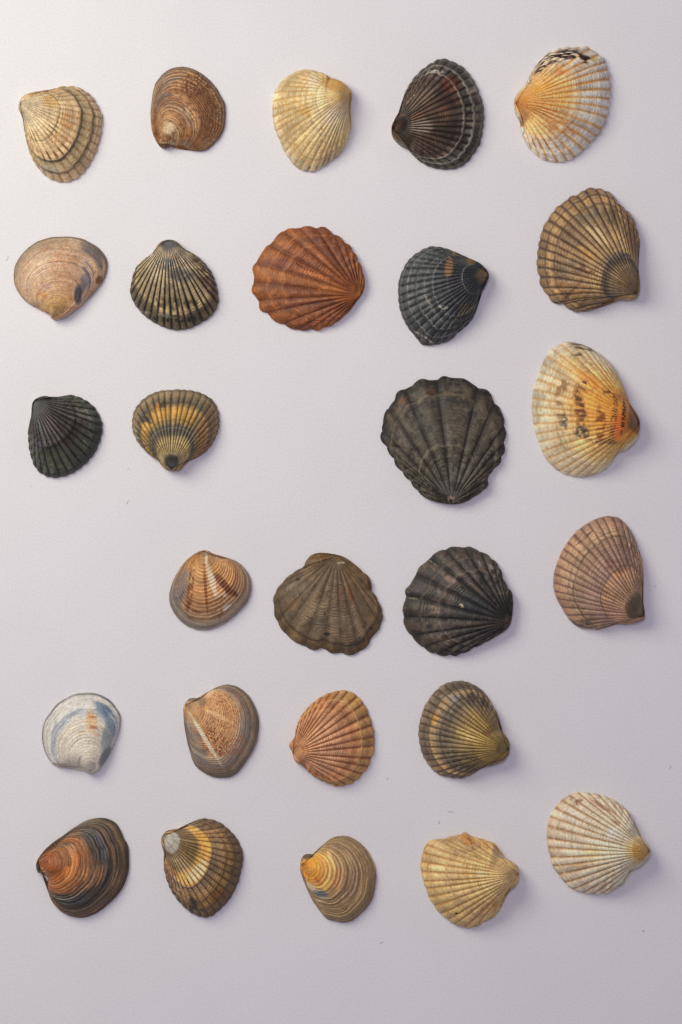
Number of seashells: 27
